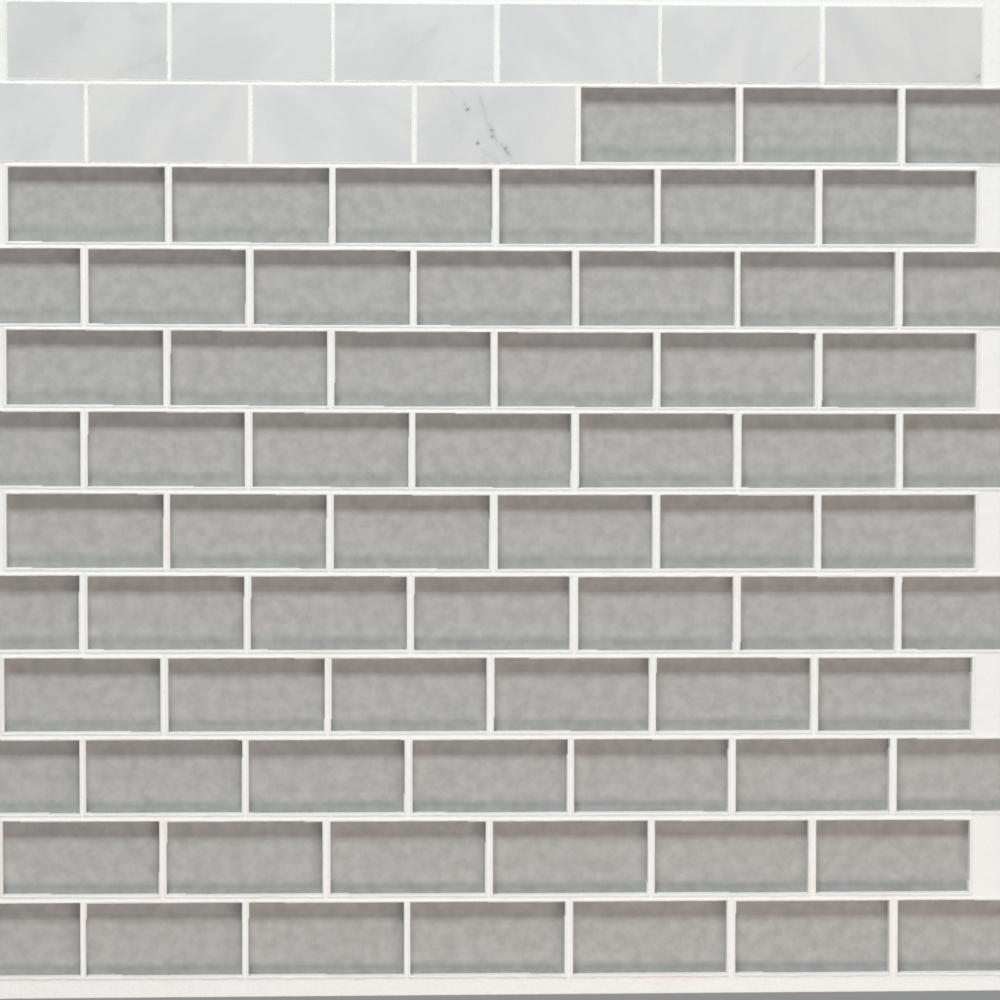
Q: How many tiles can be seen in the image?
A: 10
